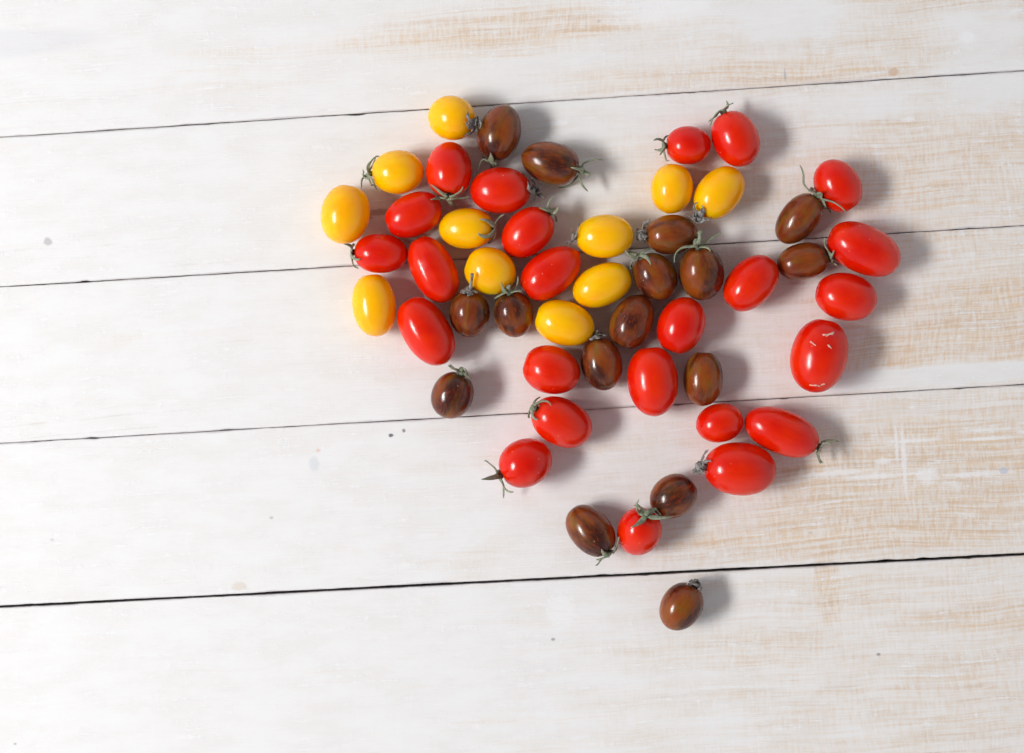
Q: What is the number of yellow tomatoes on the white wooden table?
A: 11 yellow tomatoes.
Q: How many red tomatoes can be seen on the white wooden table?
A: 24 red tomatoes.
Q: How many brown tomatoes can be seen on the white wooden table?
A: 16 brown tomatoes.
